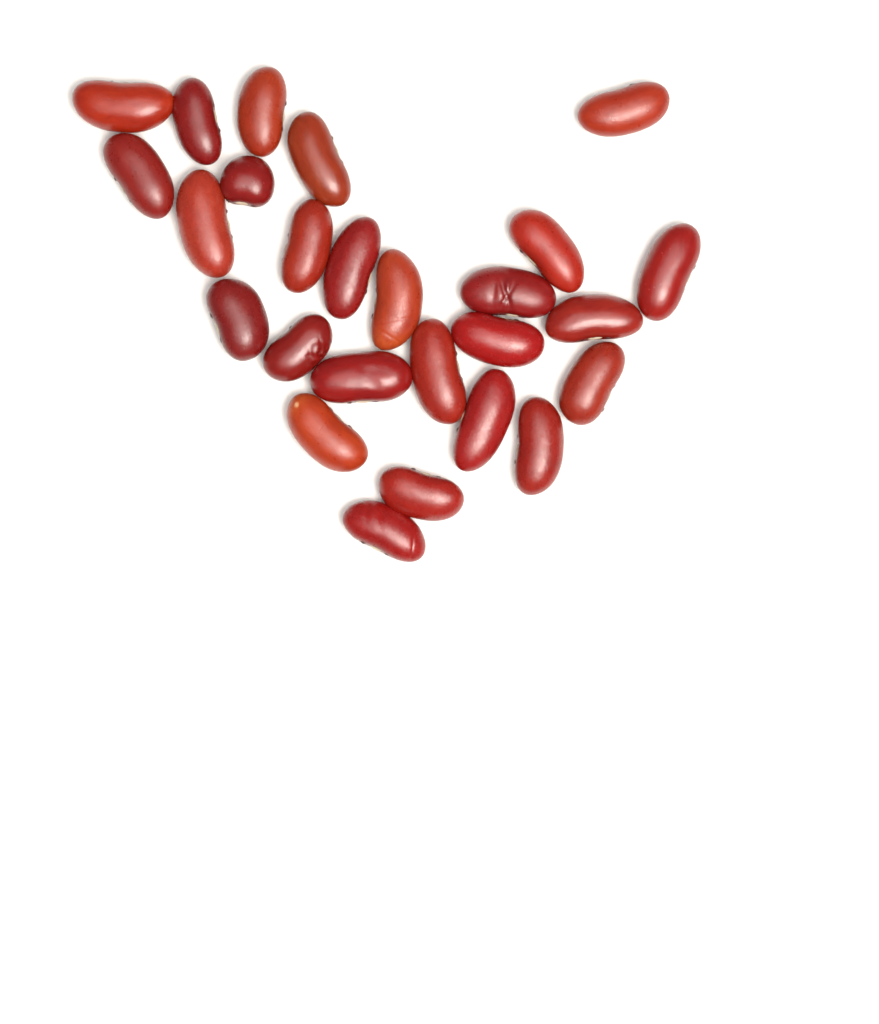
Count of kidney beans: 26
